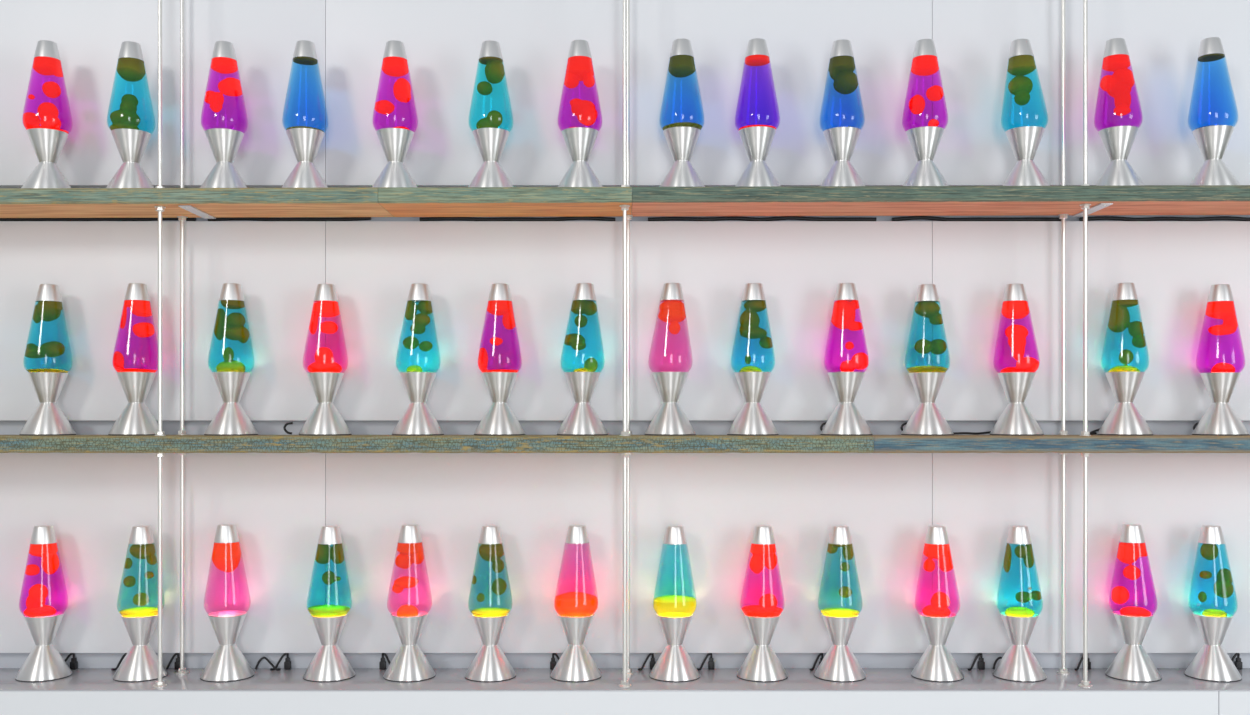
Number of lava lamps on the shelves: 42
